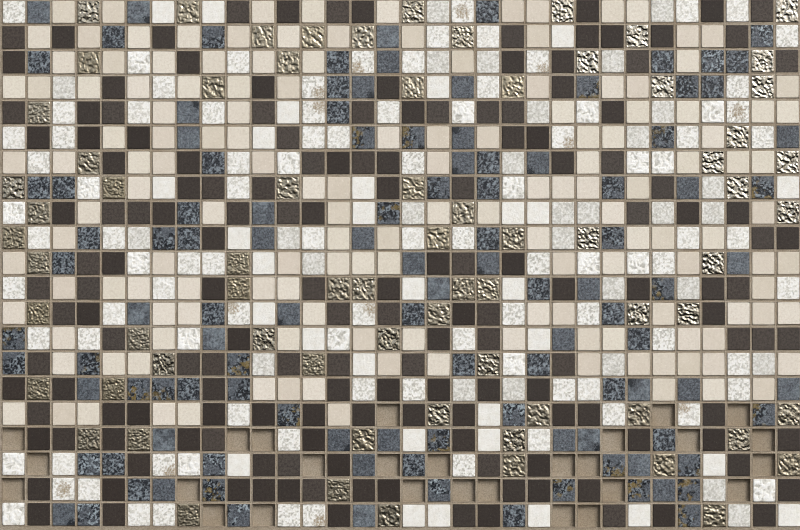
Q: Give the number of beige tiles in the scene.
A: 148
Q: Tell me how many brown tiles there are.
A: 160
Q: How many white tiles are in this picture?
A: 154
